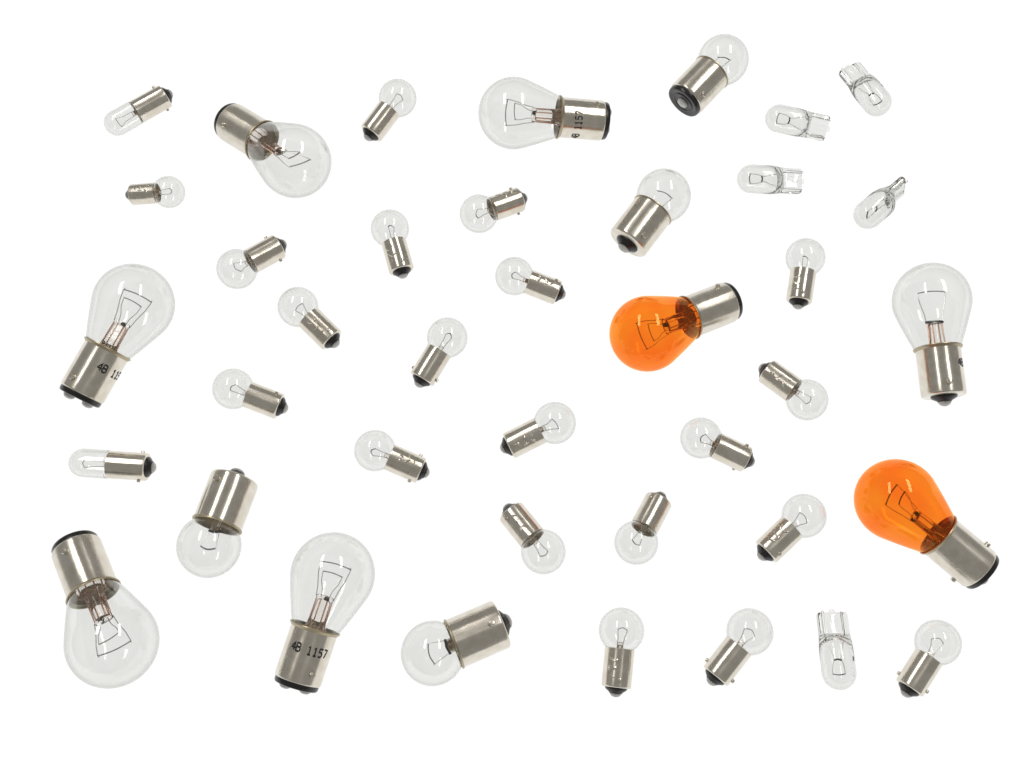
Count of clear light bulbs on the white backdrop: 37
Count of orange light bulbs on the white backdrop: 2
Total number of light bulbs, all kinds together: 39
